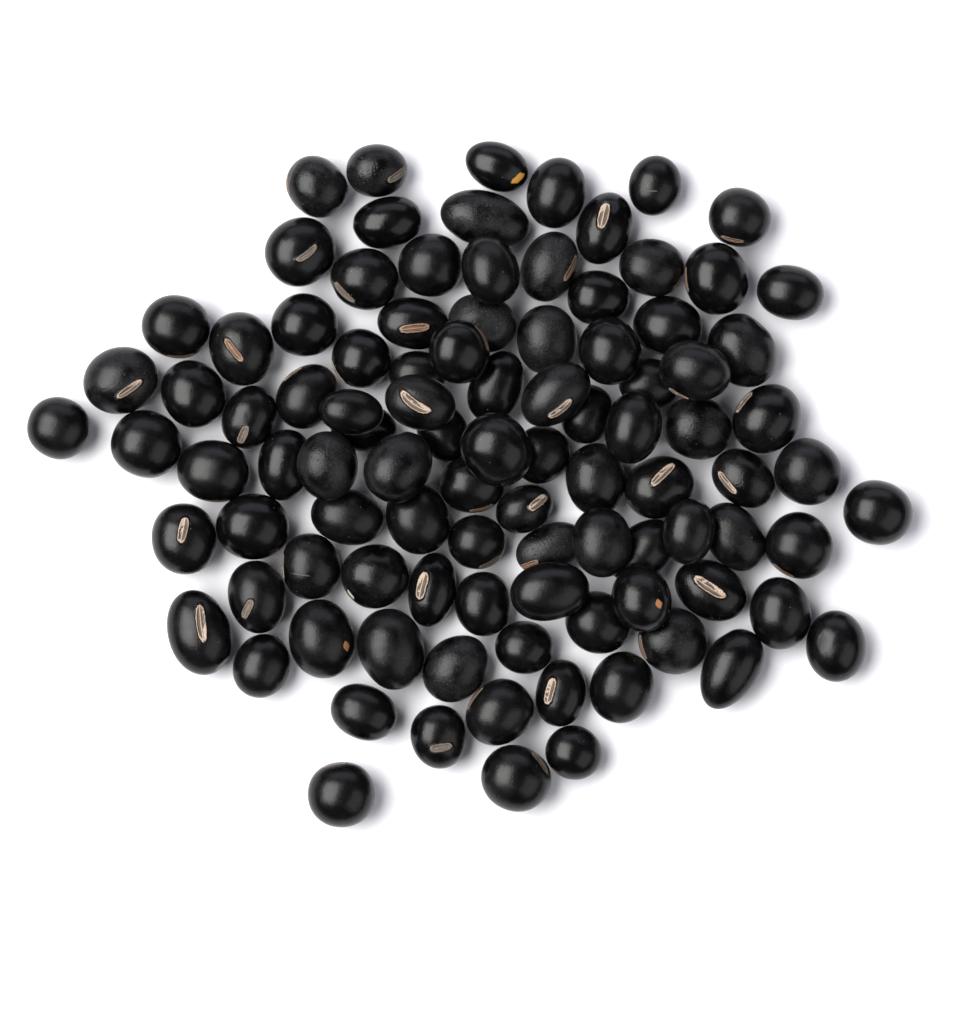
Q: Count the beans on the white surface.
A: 99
